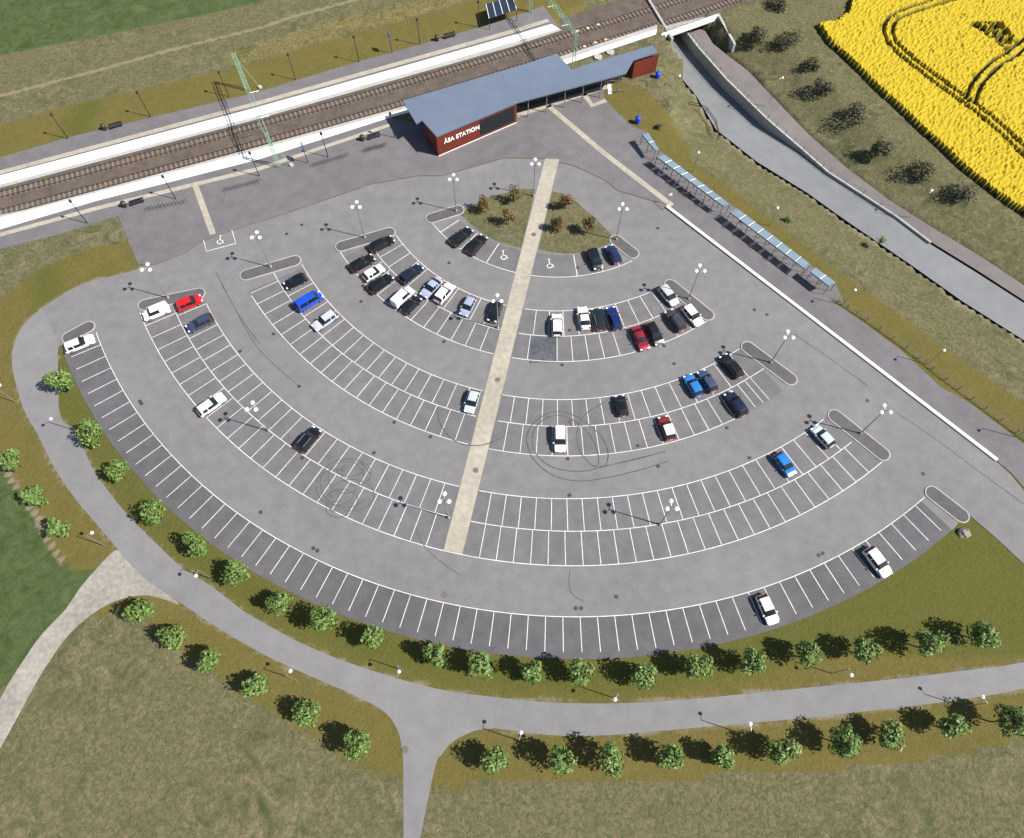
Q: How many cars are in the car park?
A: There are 45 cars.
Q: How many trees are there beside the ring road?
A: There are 39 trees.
